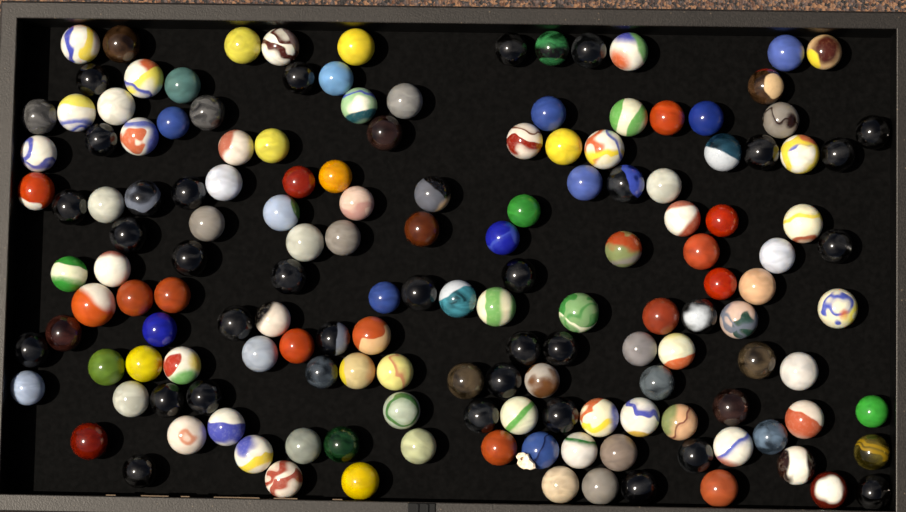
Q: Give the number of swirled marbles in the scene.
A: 61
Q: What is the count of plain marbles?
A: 93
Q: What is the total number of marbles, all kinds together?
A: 154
